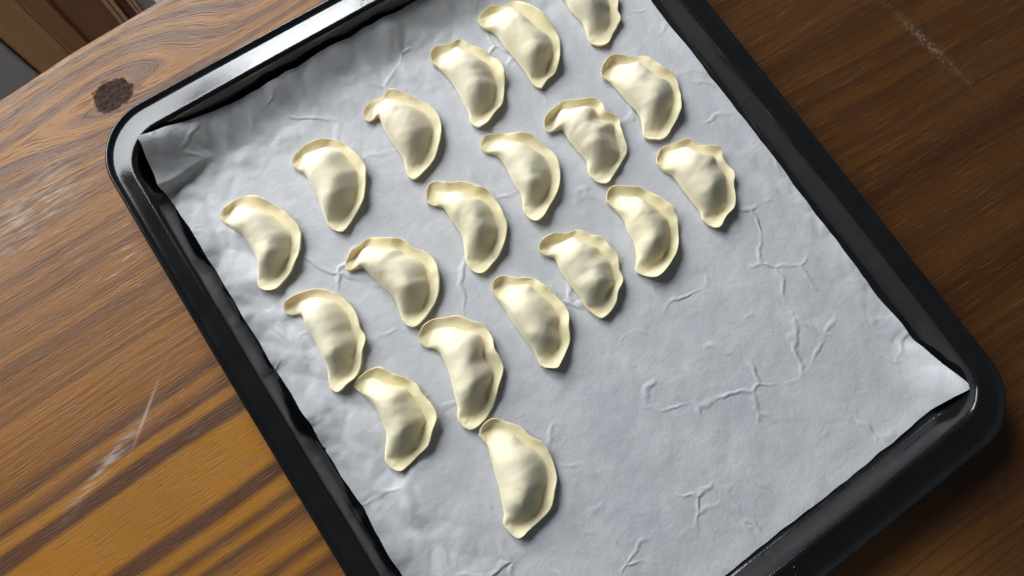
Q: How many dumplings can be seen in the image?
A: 19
